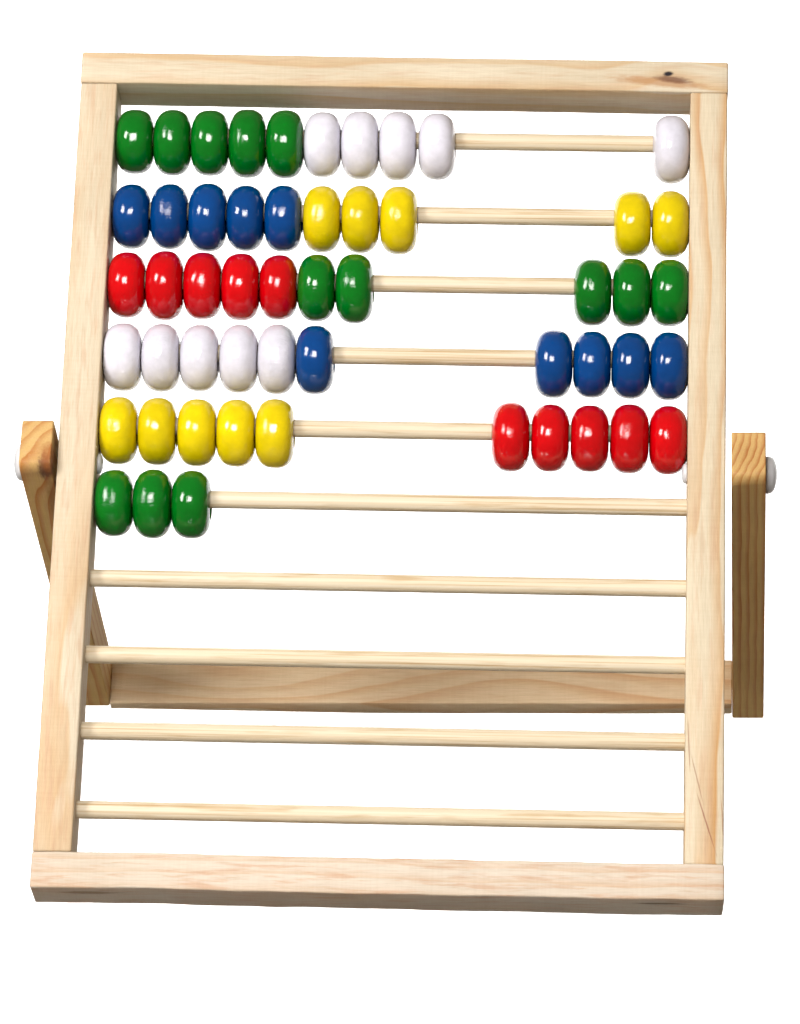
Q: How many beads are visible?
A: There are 53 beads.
